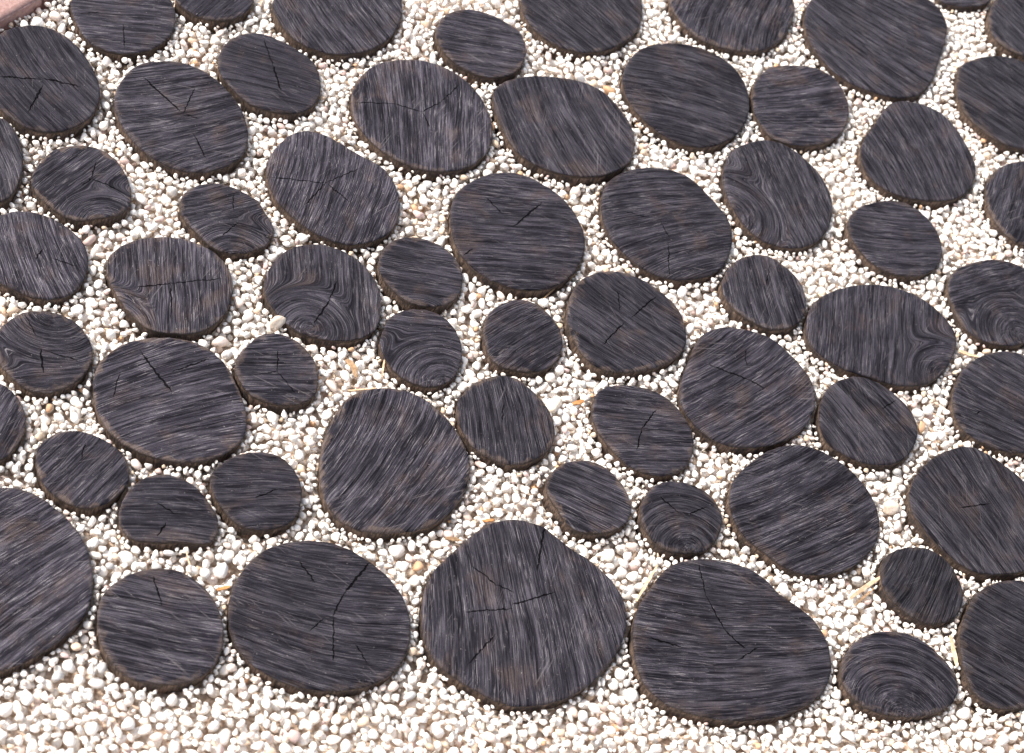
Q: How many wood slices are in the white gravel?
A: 62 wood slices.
